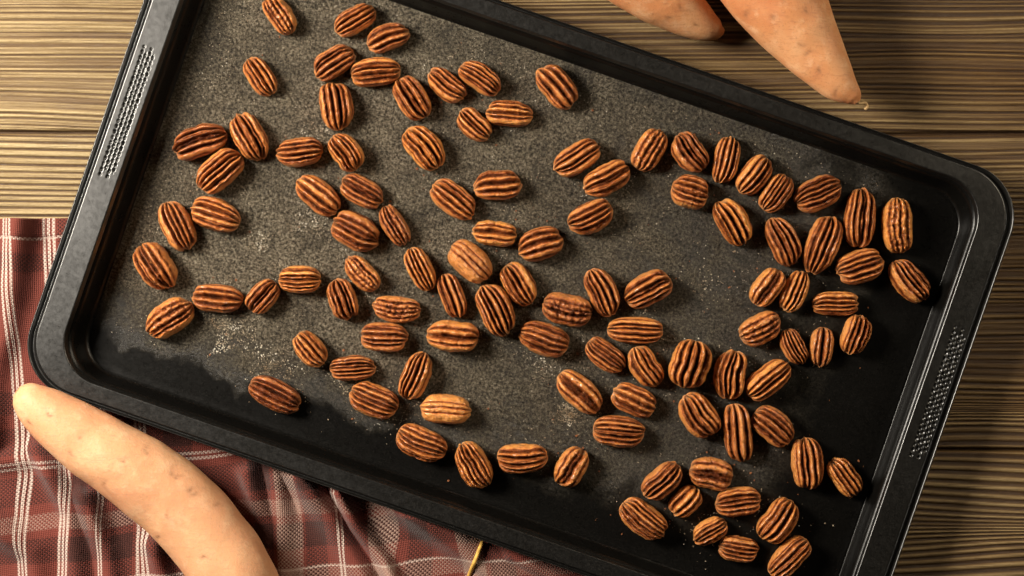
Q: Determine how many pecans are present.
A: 105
